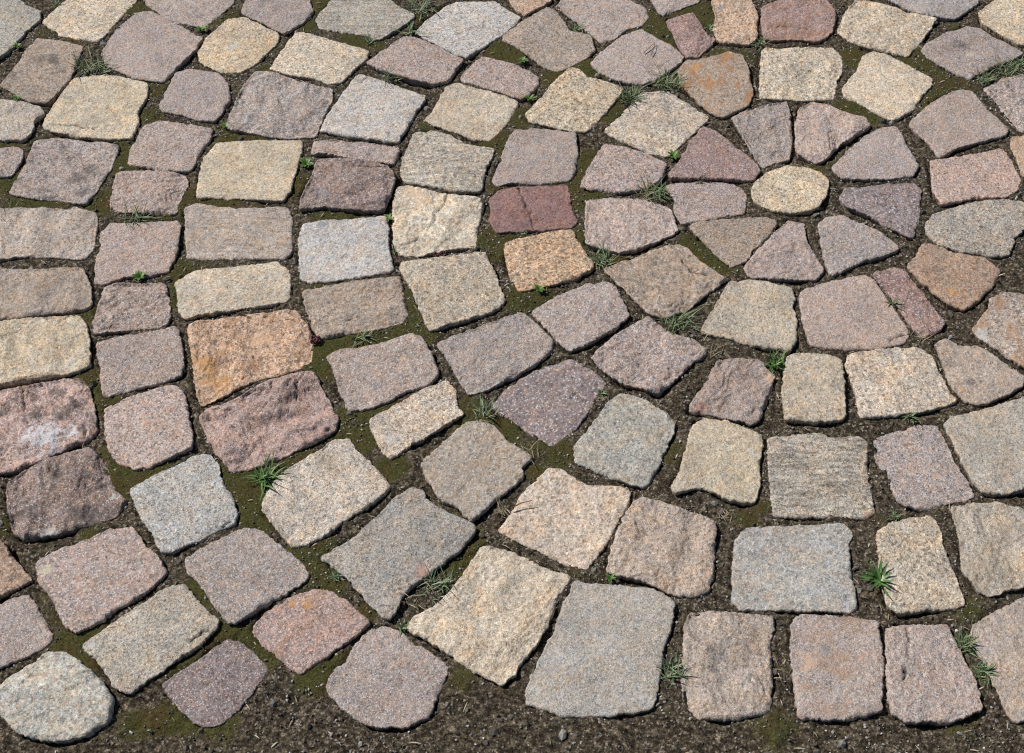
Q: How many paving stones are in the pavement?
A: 125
